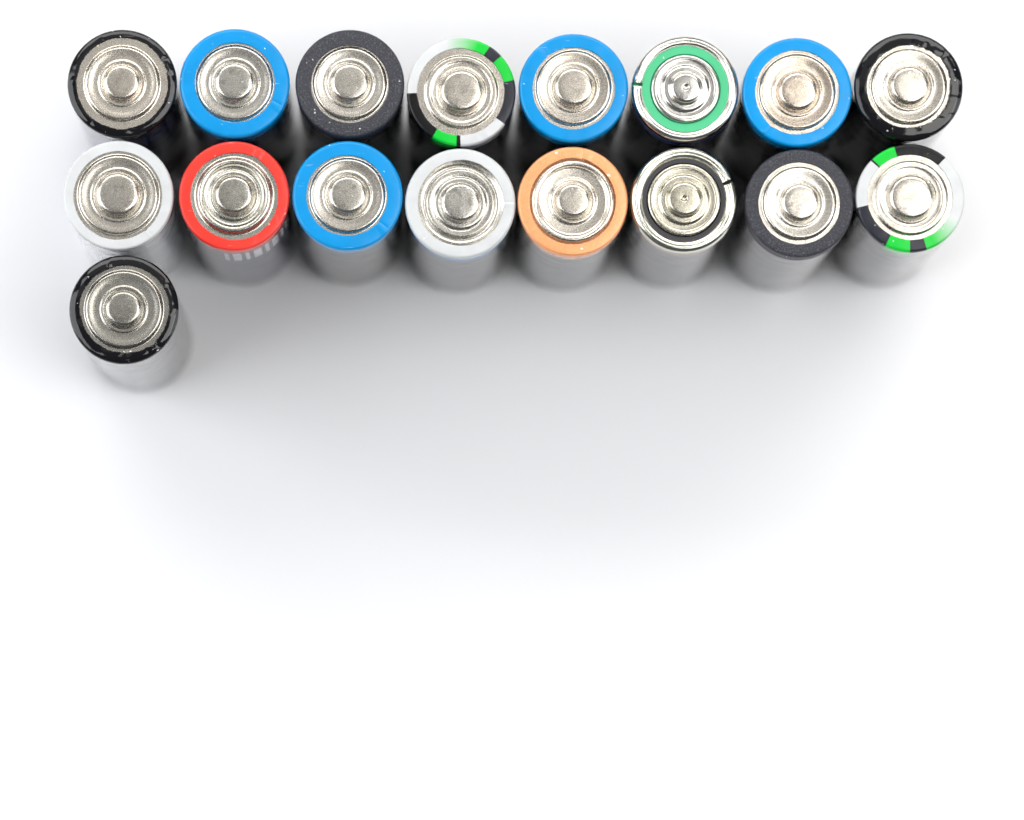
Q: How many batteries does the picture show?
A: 17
